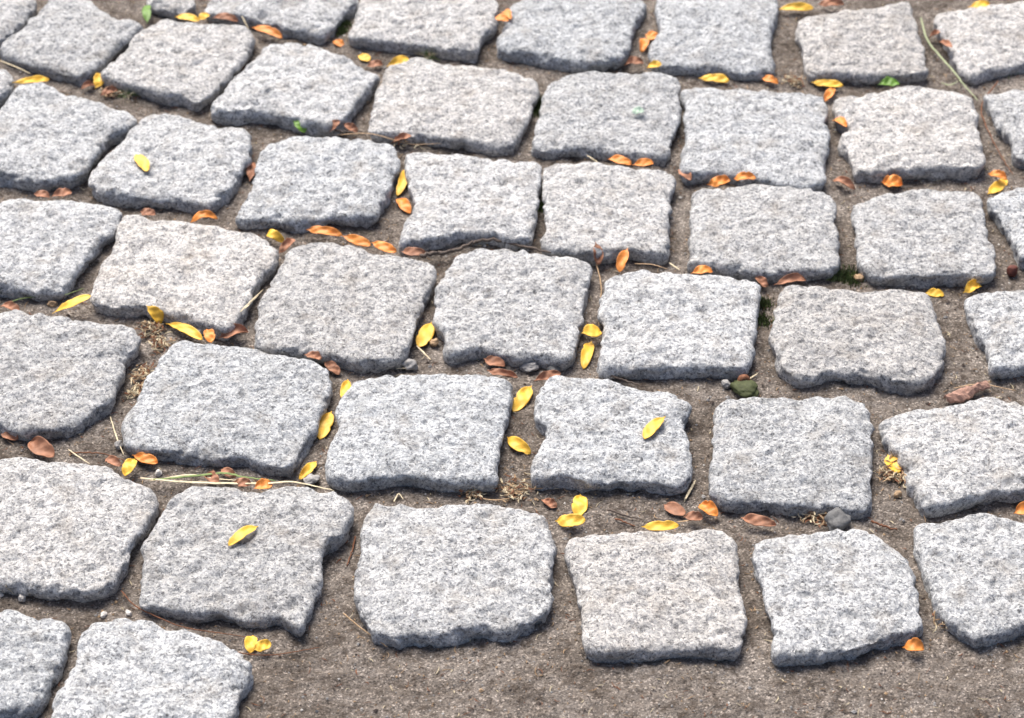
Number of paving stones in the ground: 46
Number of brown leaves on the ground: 39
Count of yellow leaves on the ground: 37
